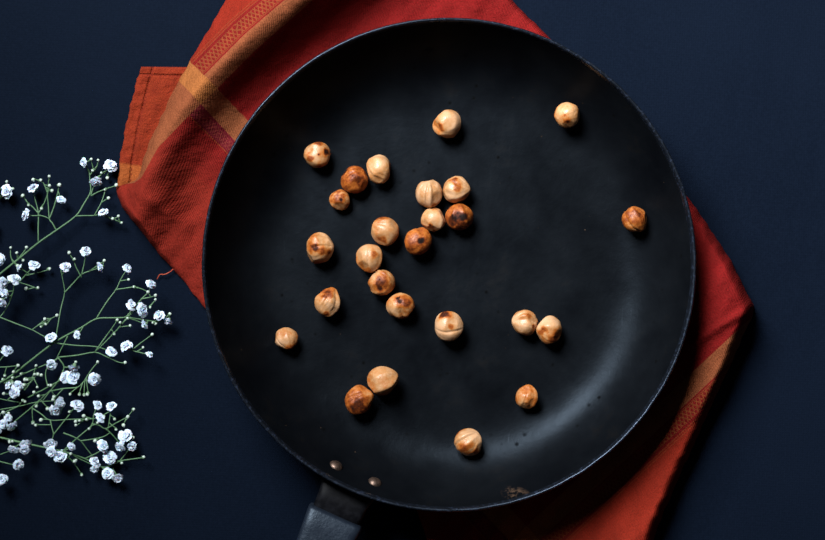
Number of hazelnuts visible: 26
